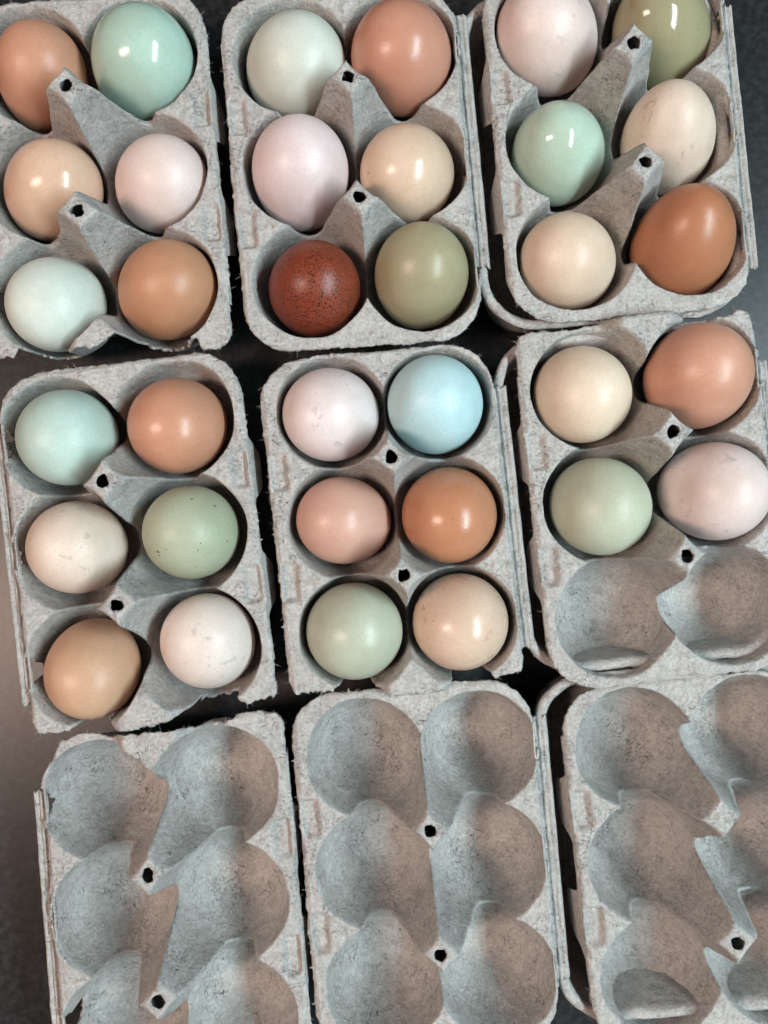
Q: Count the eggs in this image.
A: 34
